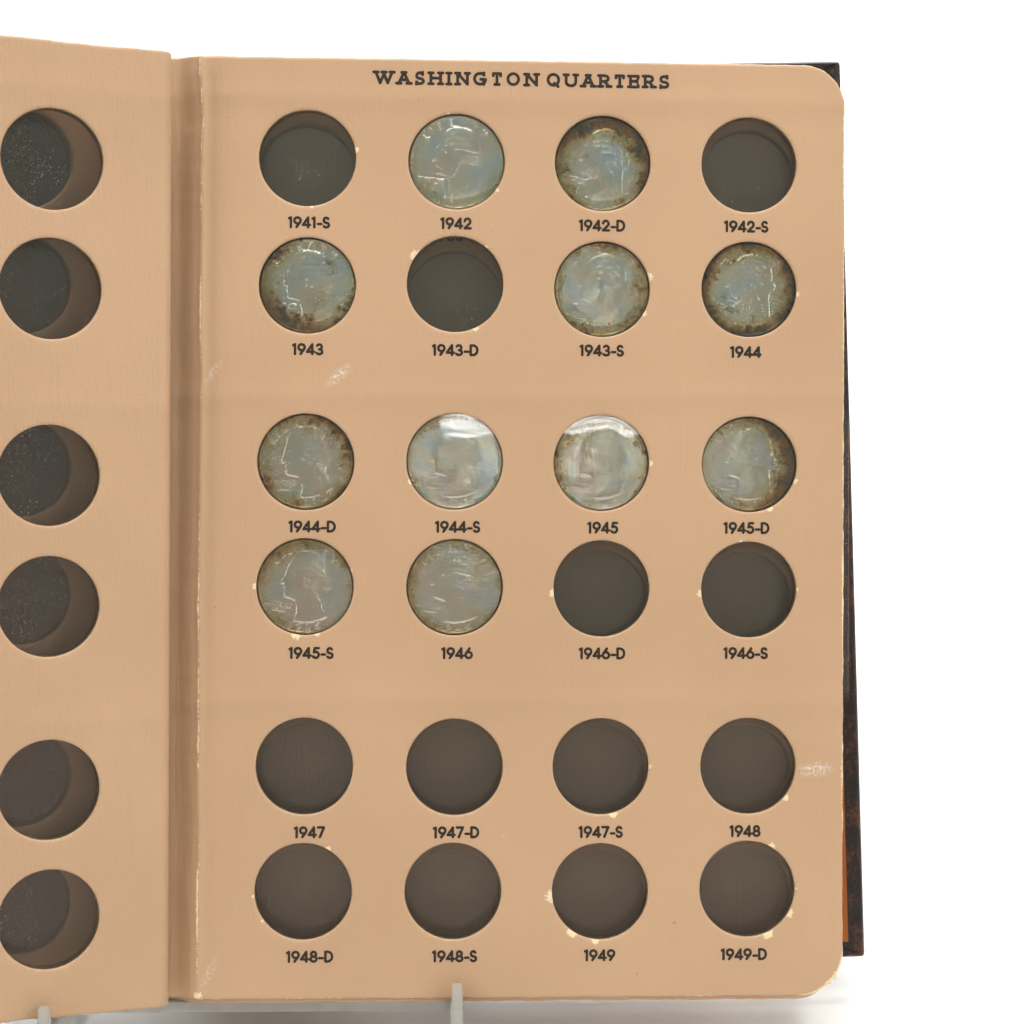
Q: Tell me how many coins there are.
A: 11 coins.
